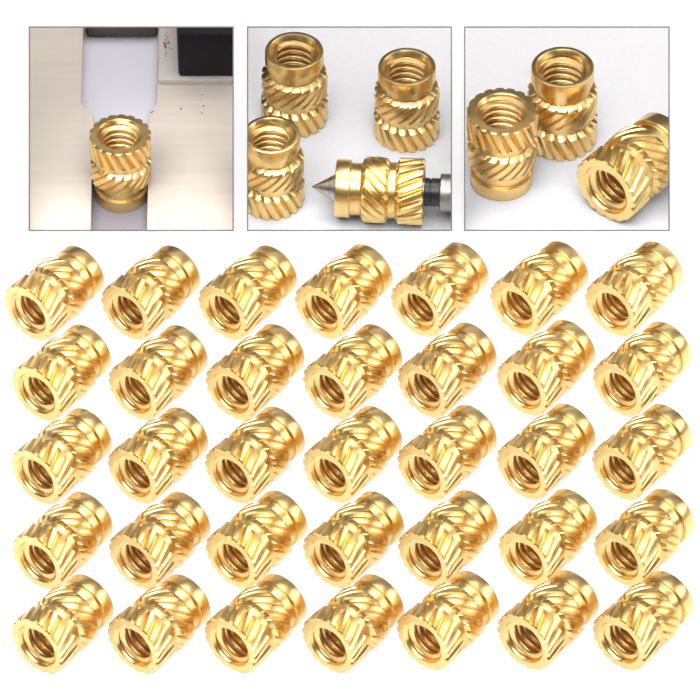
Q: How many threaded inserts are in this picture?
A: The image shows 43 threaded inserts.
